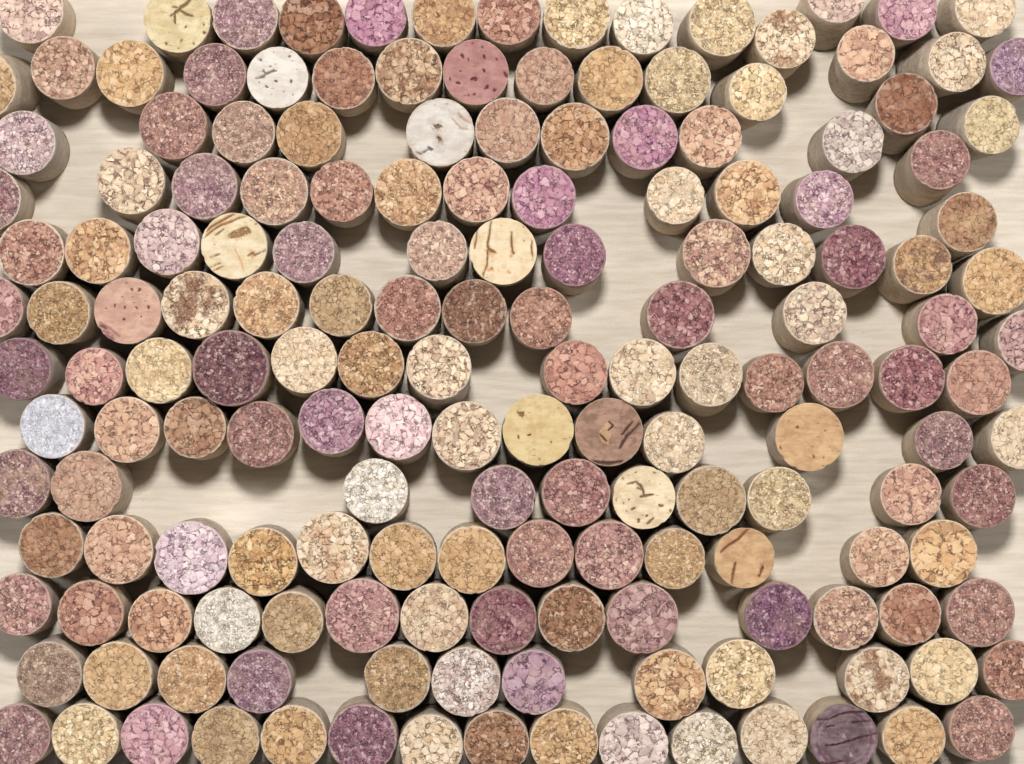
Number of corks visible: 171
